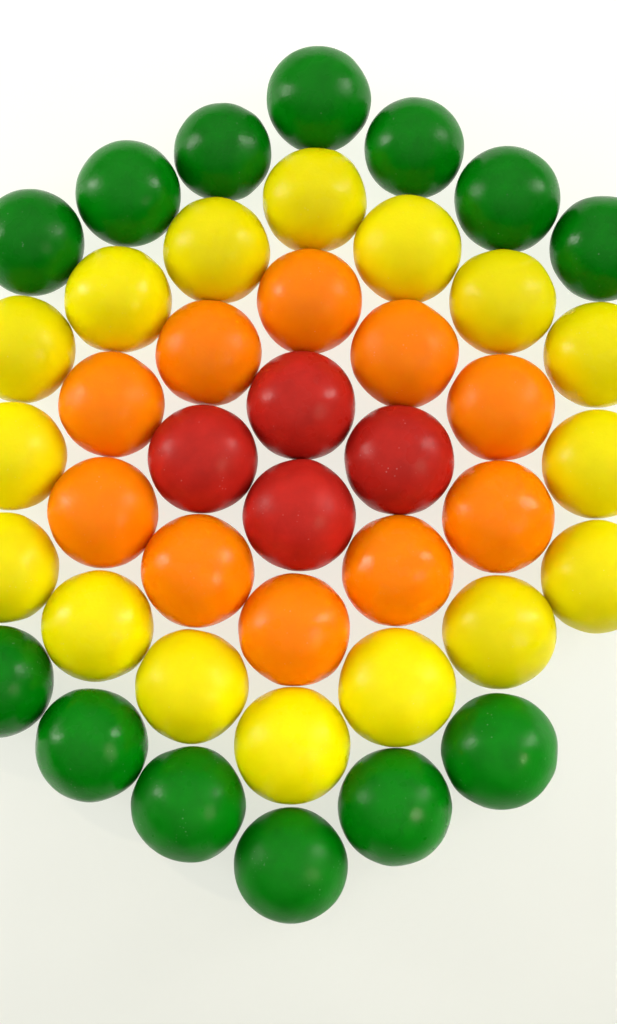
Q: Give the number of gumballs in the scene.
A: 43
